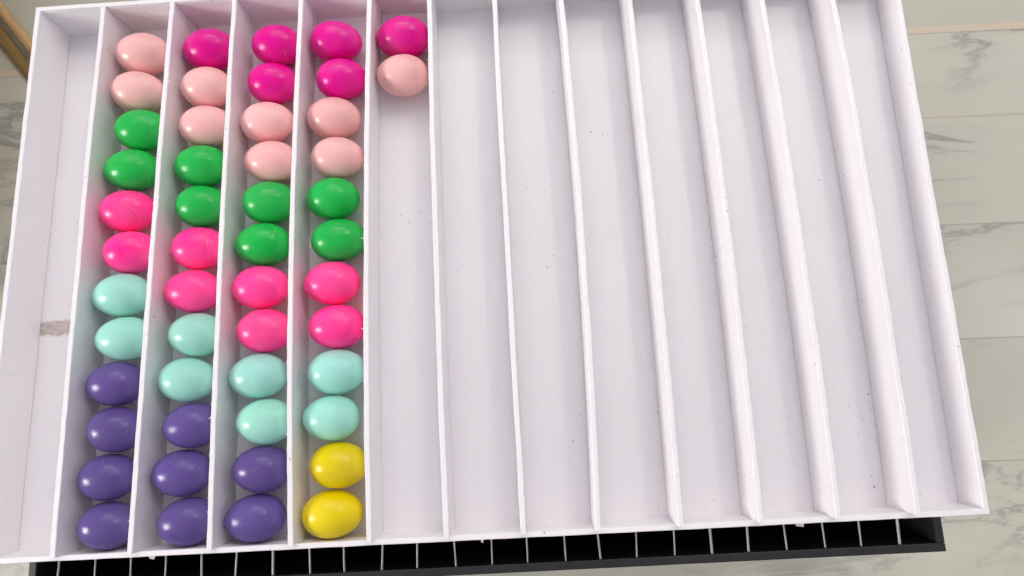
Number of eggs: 50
